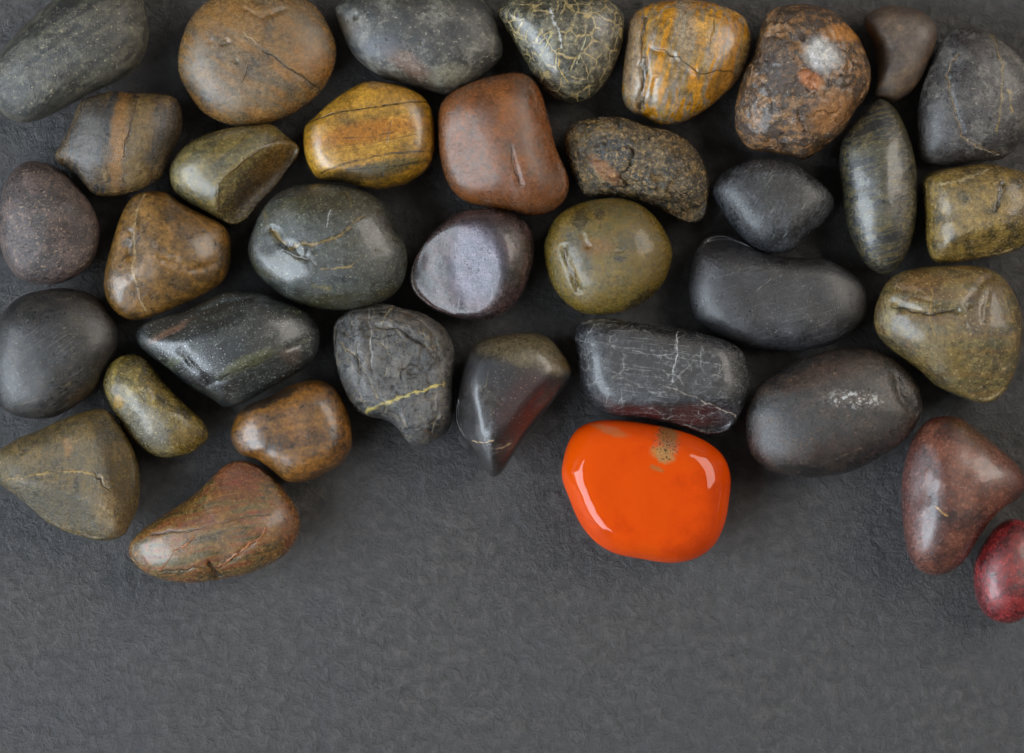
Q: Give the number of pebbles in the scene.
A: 36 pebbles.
